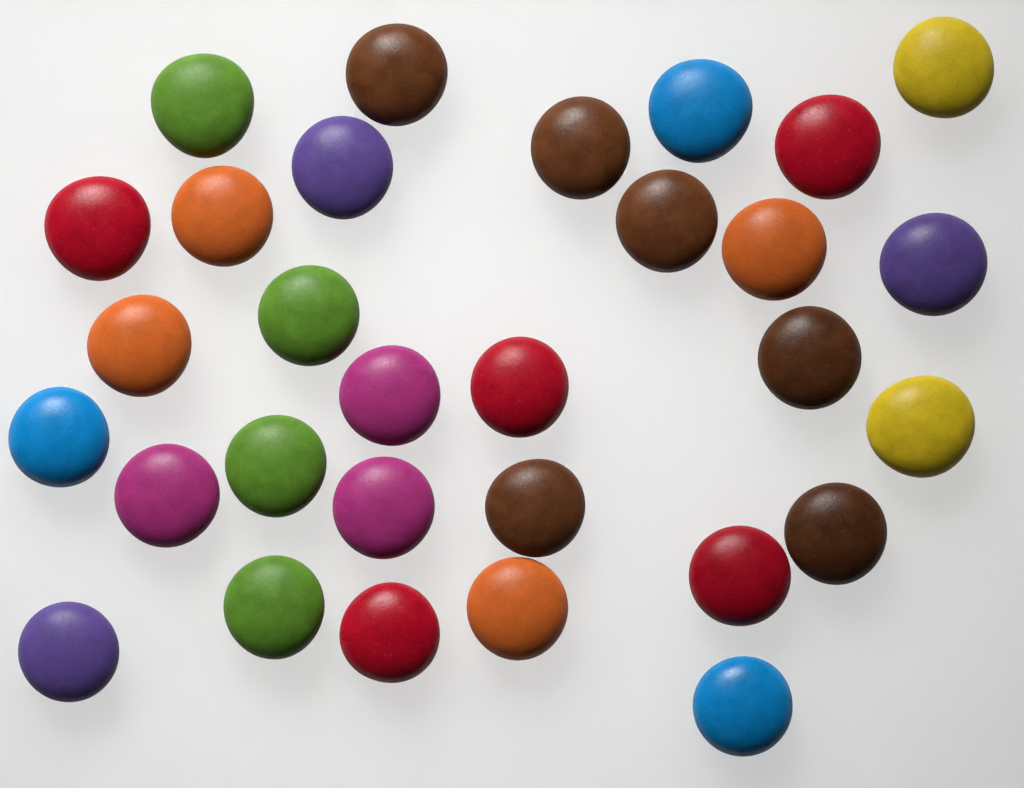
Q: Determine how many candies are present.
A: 30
